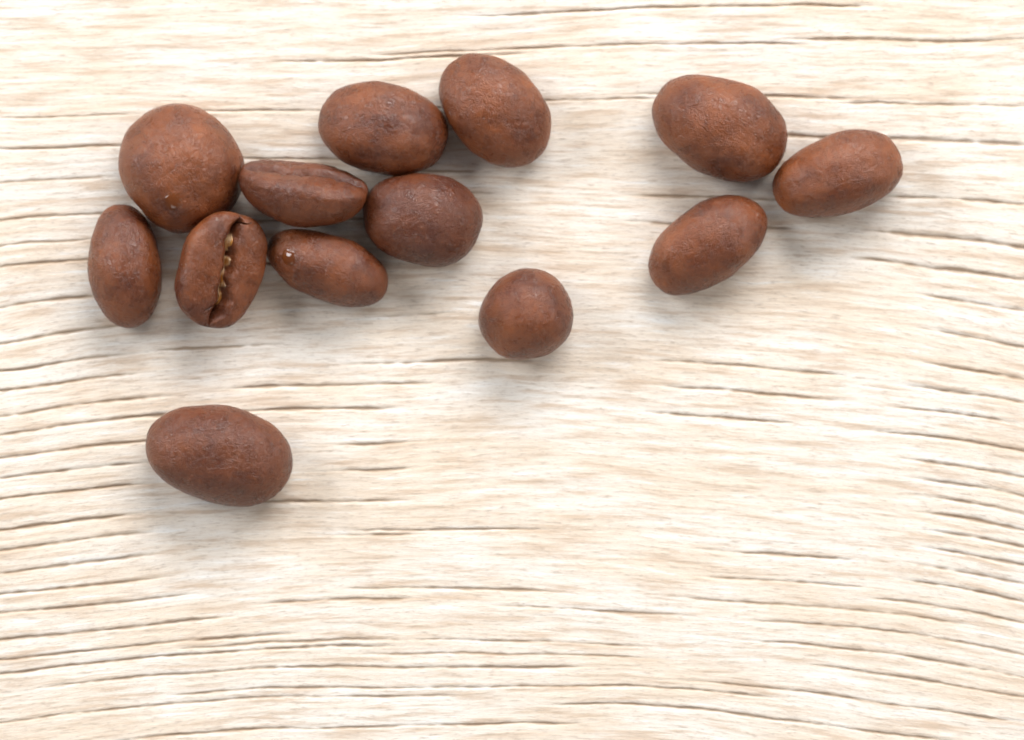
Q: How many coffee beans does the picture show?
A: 13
